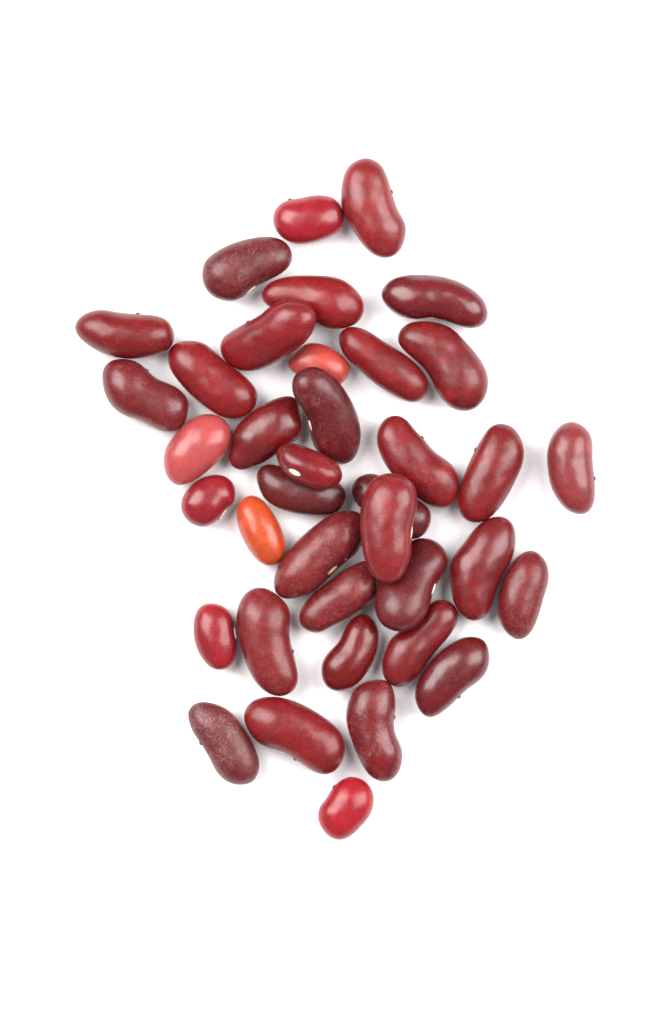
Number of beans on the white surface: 38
